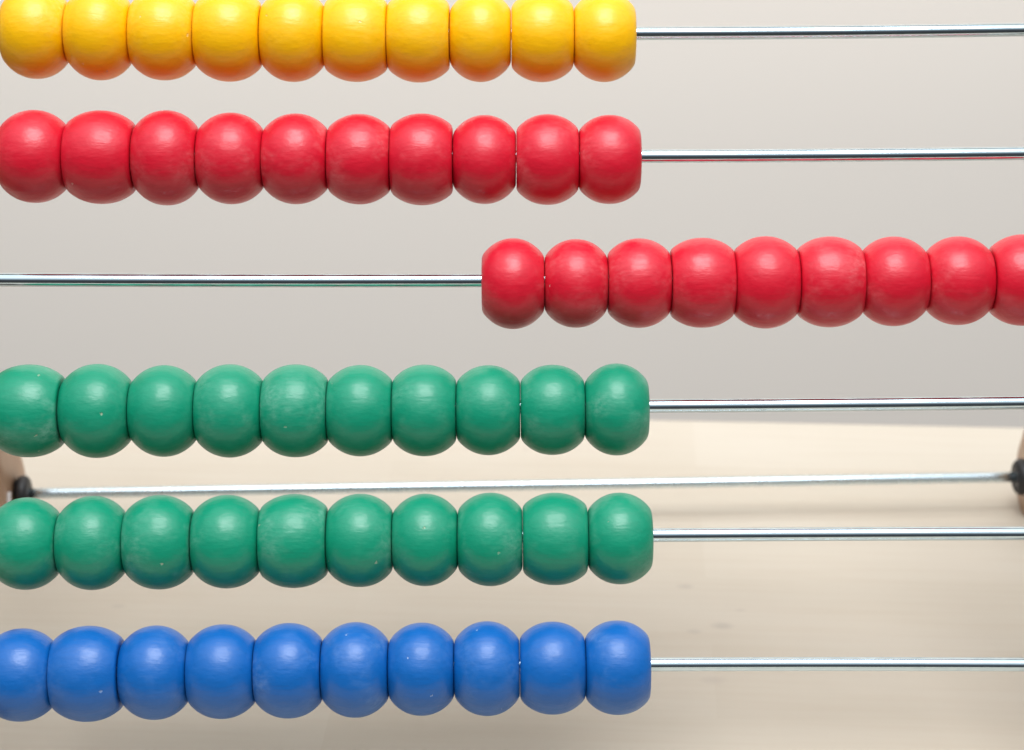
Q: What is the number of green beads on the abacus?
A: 20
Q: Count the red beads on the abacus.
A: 19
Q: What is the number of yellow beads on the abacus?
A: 10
